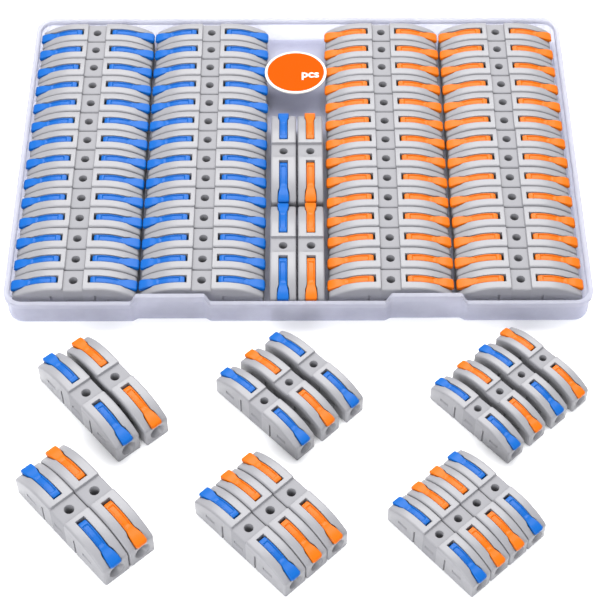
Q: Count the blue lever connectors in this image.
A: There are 39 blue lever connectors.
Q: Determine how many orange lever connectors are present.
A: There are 39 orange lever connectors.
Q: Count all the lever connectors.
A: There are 78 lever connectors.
